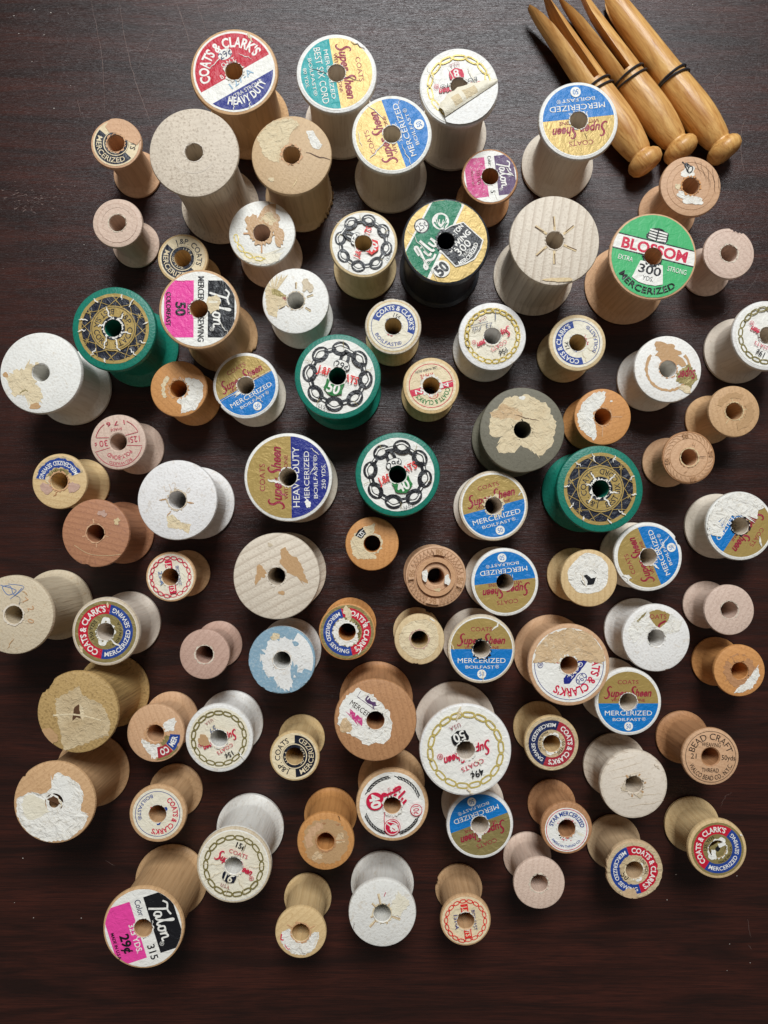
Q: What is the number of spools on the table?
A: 86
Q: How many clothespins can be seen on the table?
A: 3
